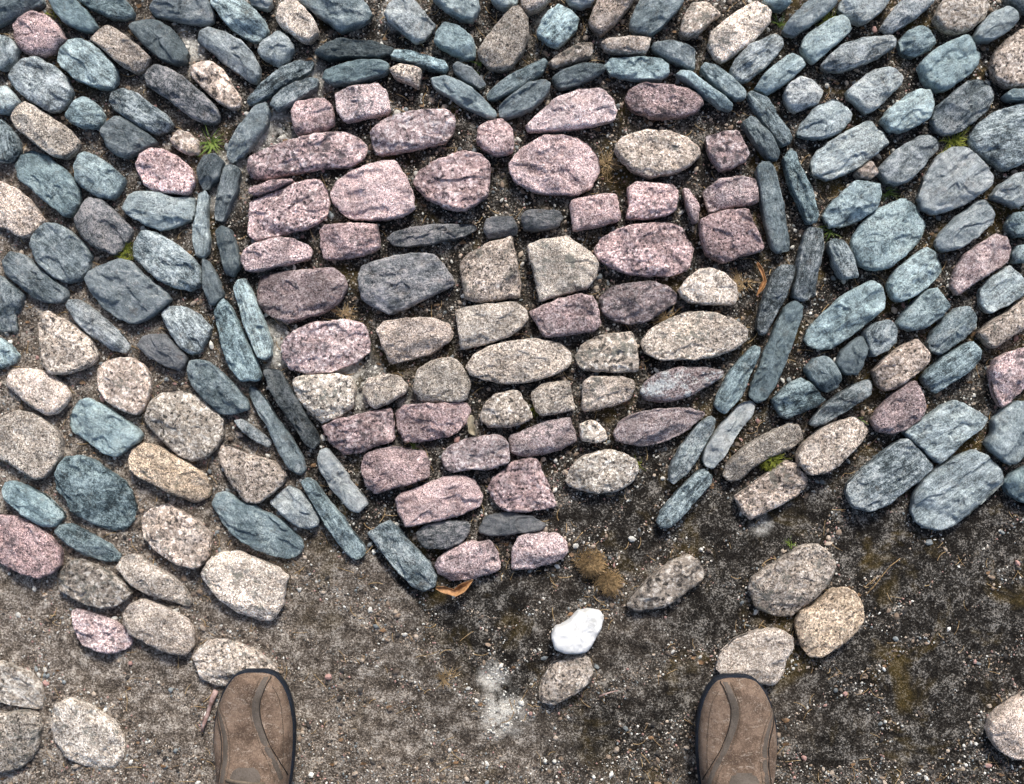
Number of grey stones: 136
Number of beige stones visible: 61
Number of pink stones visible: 43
